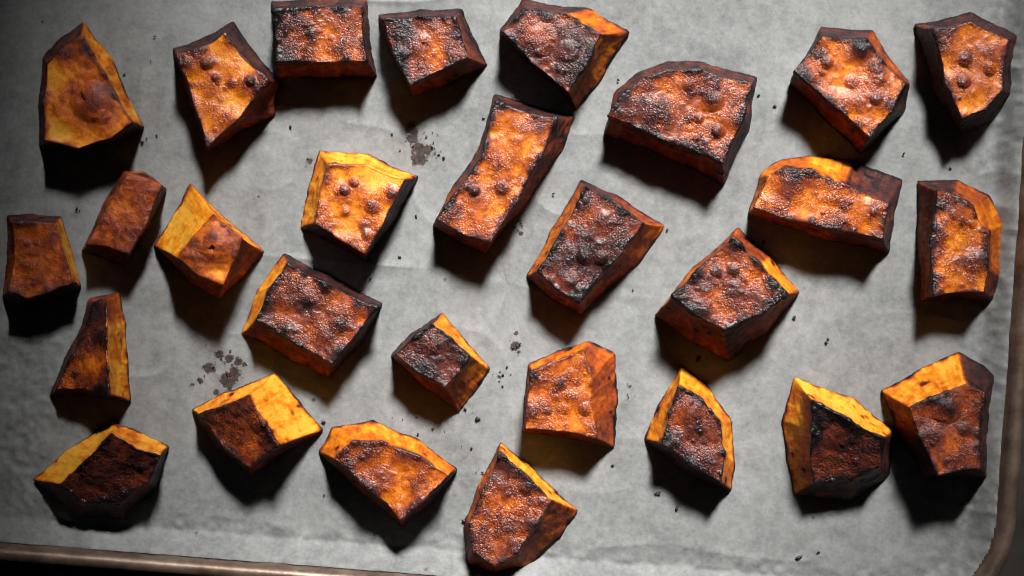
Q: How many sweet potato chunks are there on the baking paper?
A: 28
